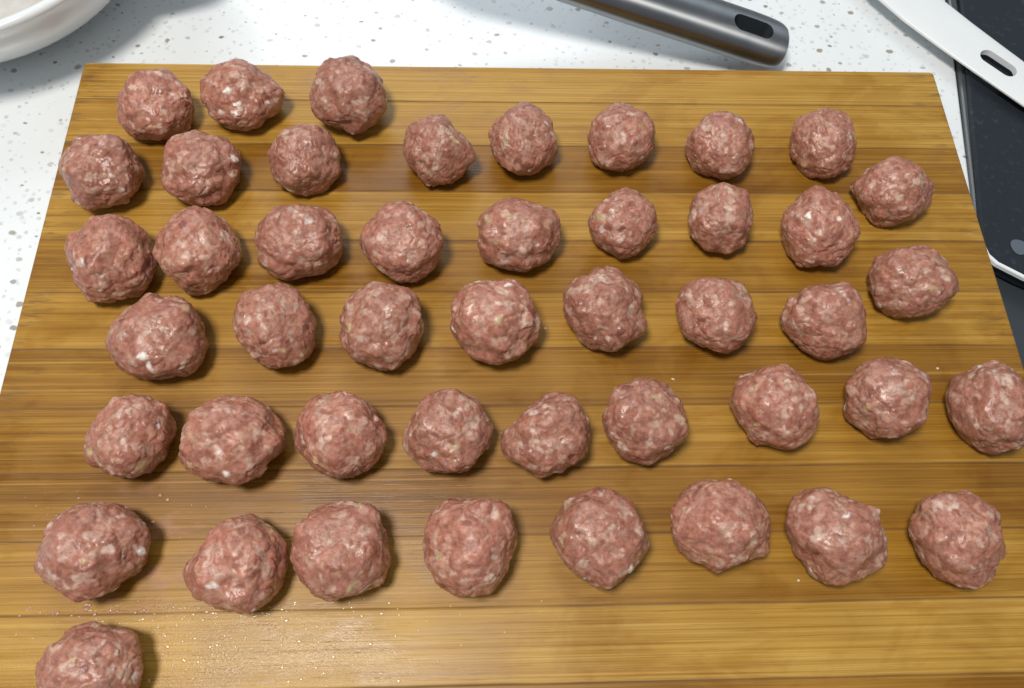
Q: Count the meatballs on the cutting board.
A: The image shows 46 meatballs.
